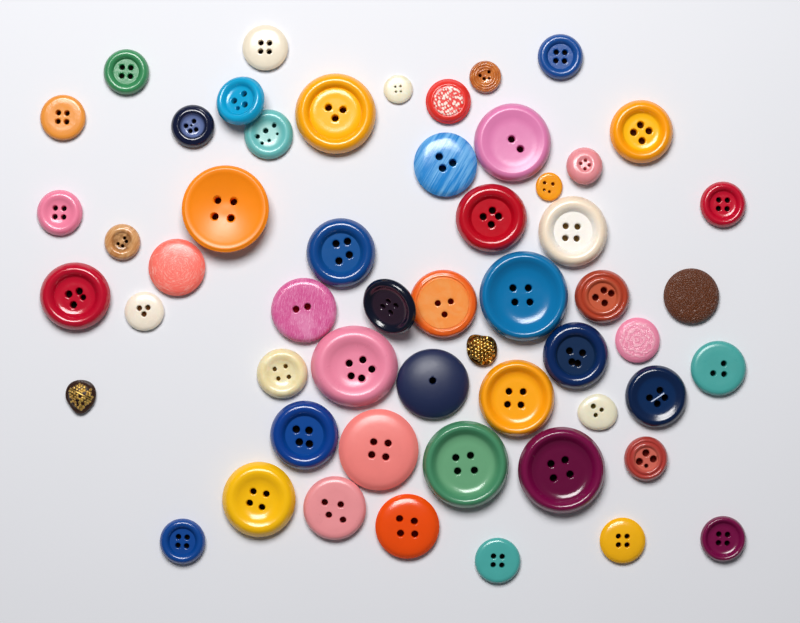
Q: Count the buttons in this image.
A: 55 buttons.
